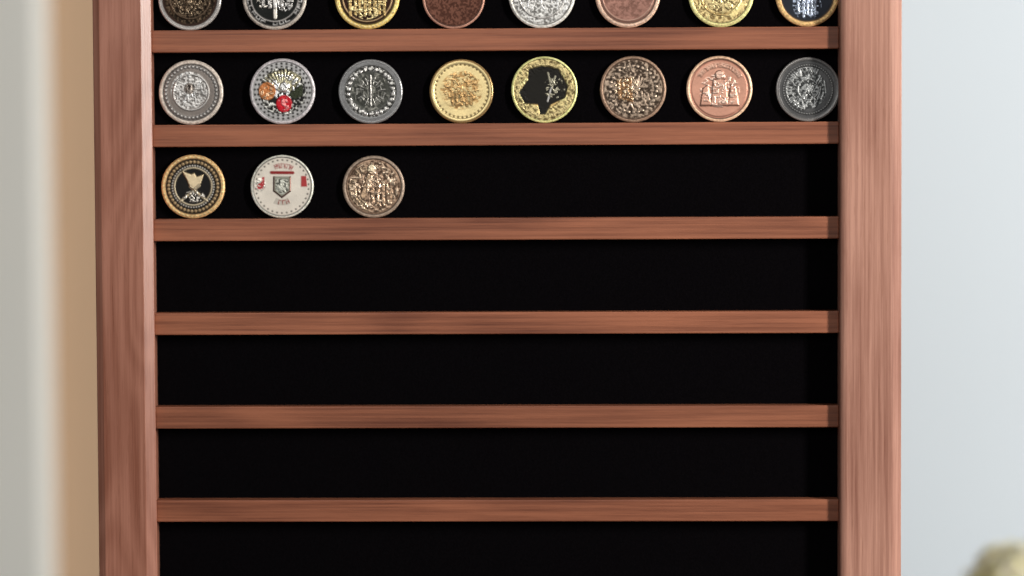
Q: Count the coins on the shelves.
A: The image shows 19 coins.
